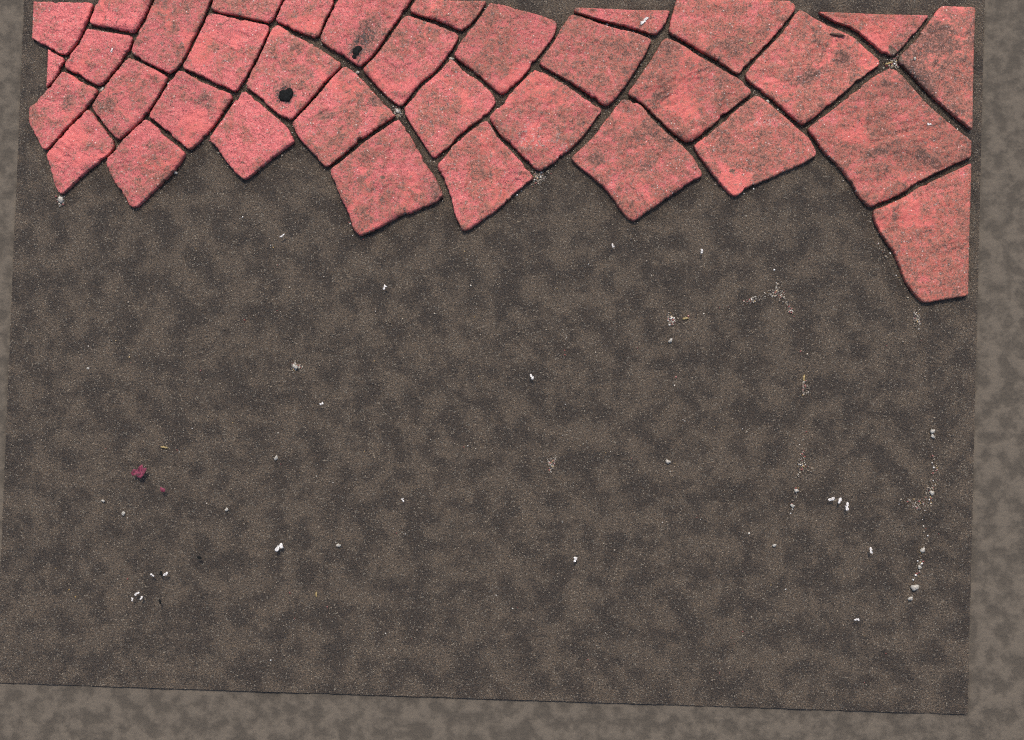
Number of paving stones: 35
